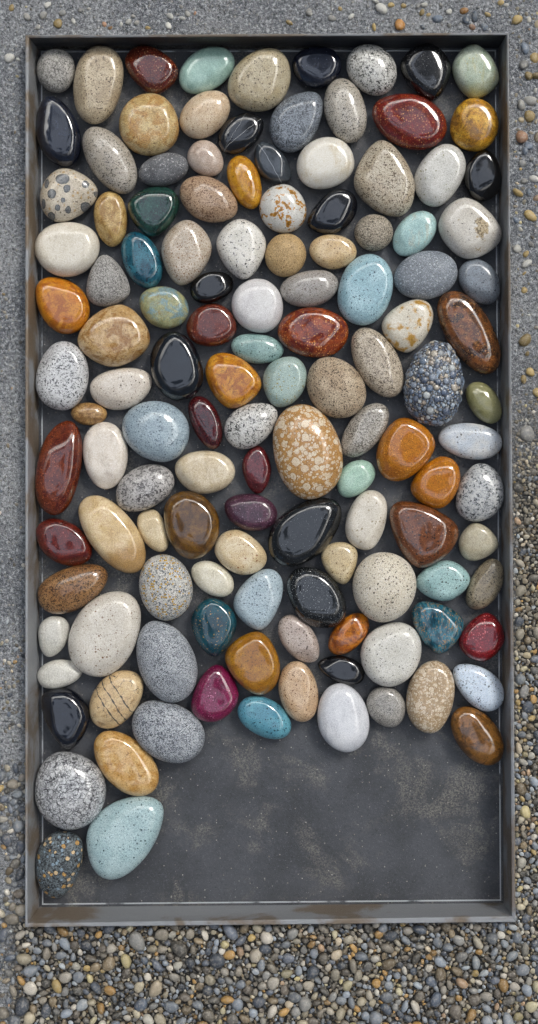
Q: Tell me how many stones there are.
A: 127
